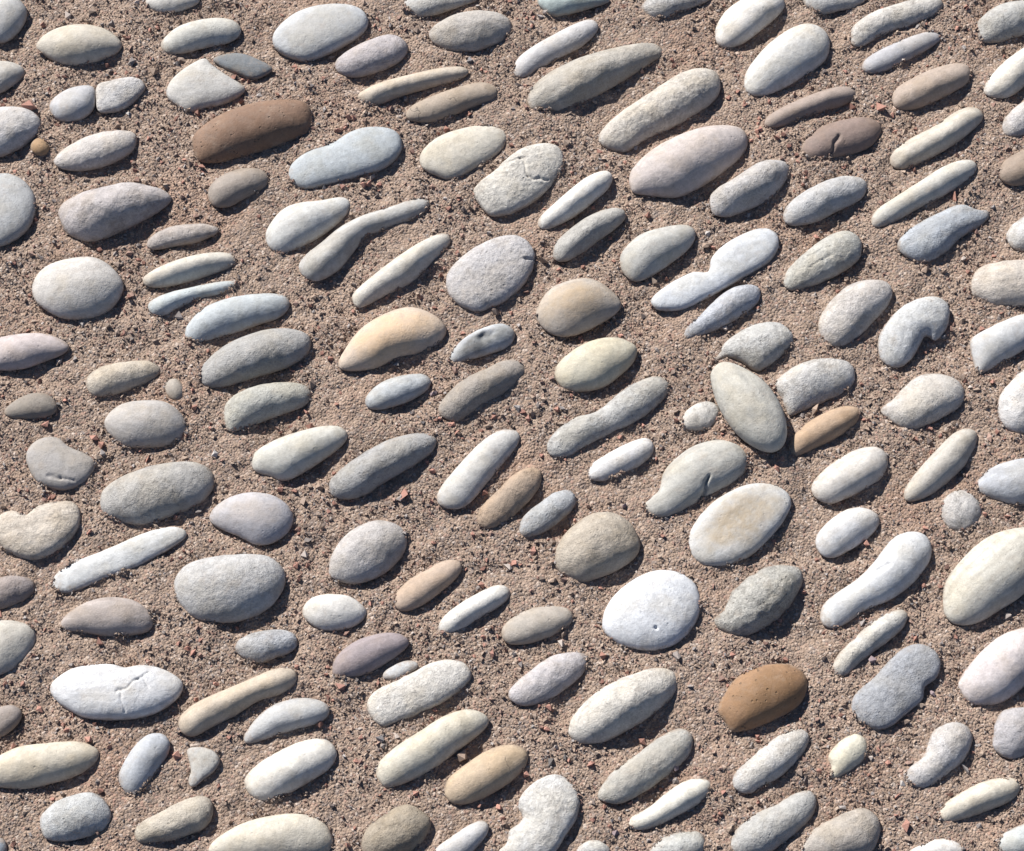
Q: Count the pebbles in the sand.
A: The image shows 161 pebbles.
